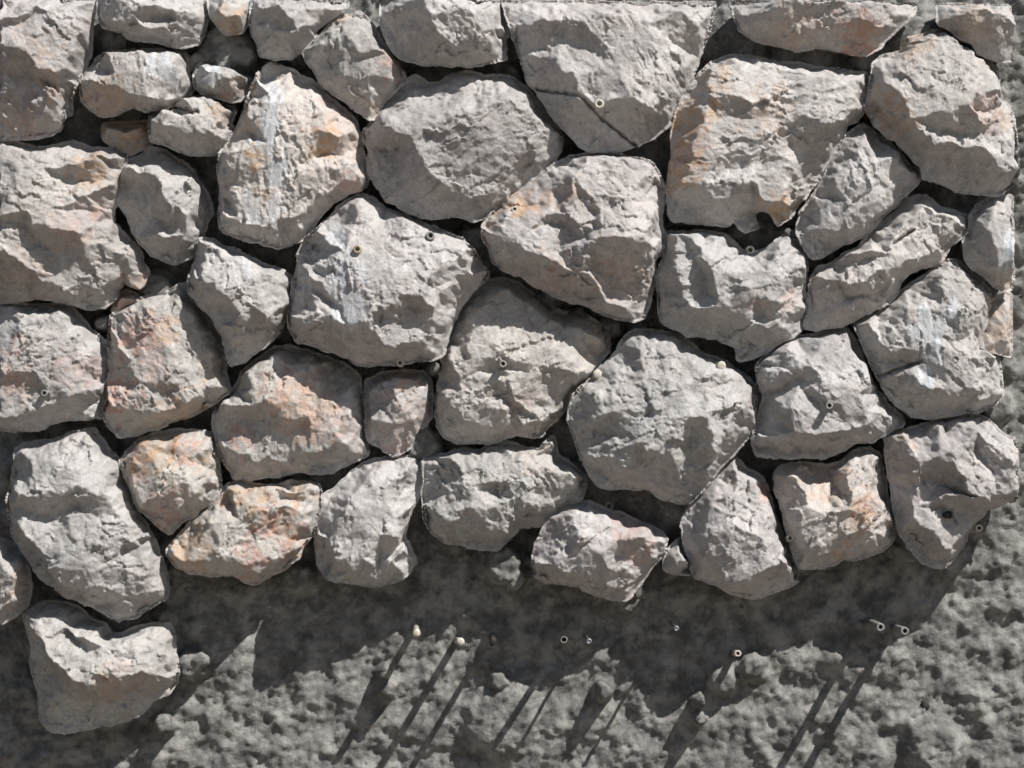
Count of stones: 48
